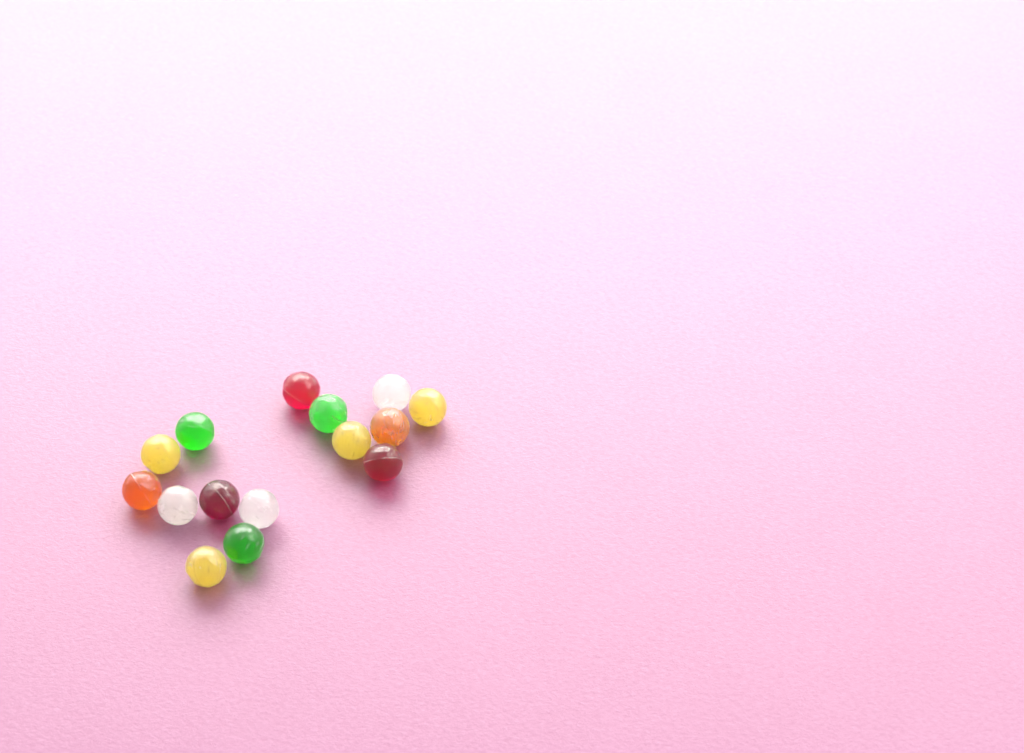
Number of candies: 15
